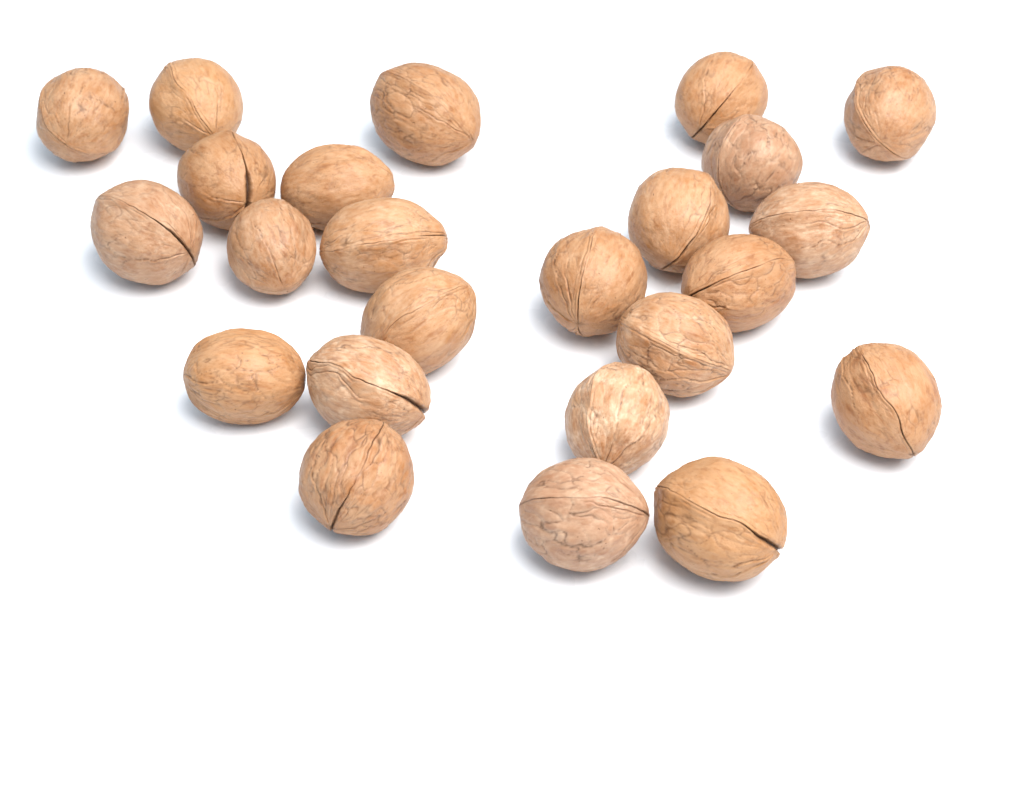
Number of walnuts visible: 24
